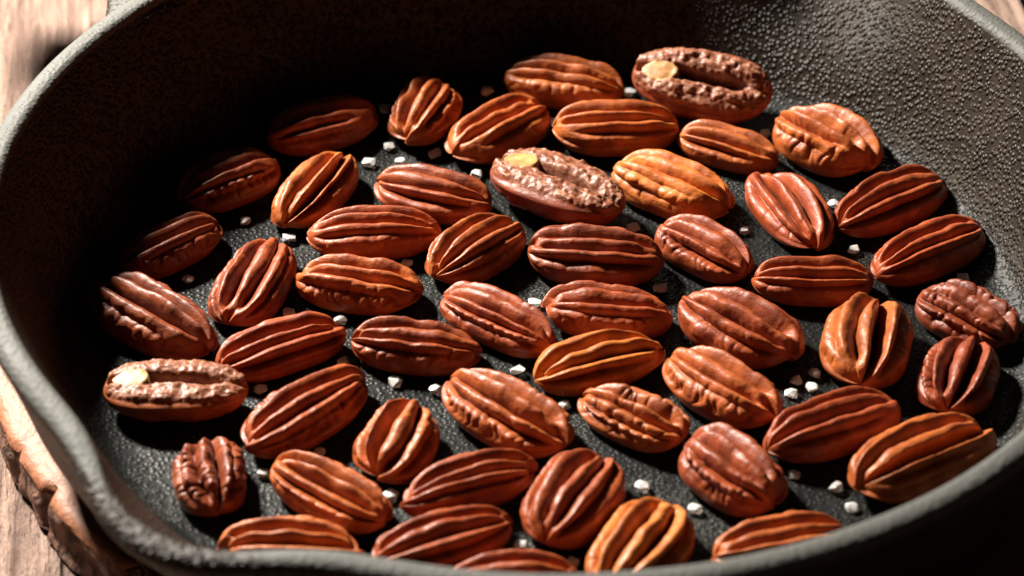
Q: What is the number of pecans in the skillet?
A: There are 52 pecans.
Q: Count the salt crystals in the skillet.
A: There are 42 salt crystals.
